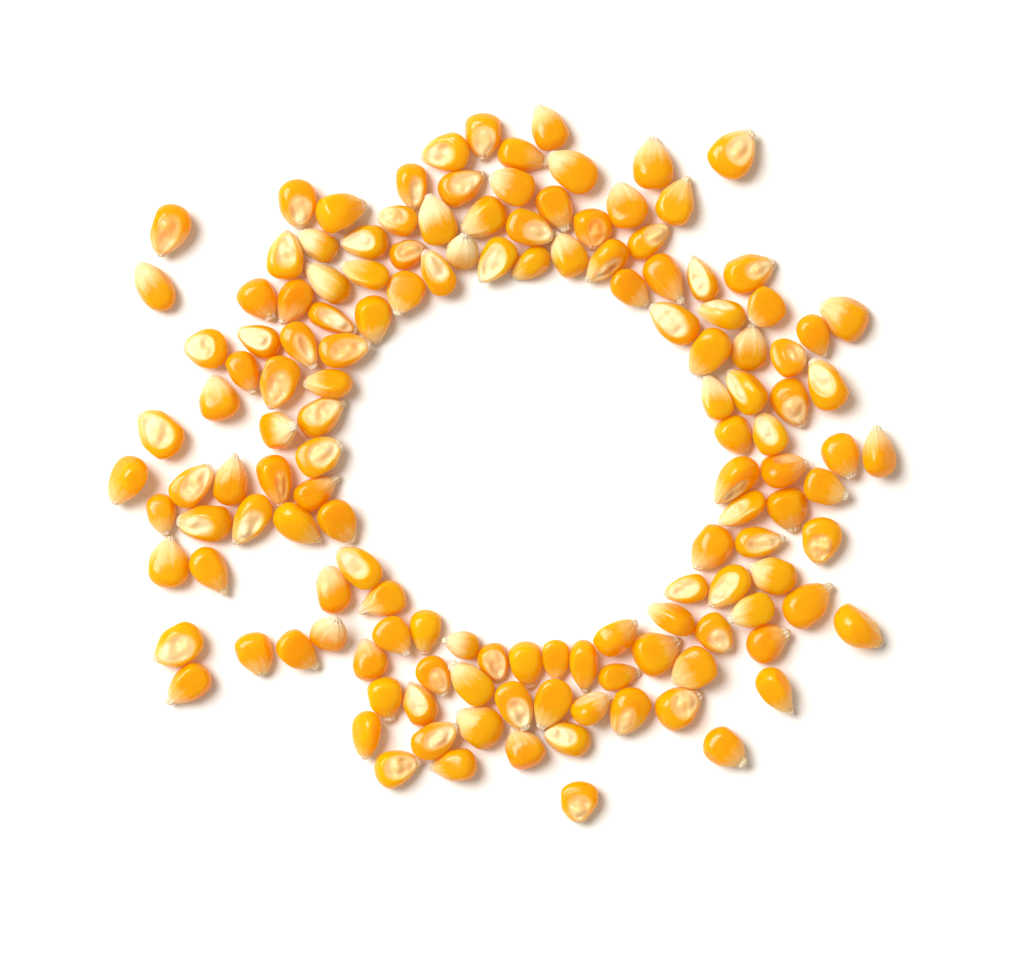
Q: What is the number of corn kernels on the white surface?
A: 140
